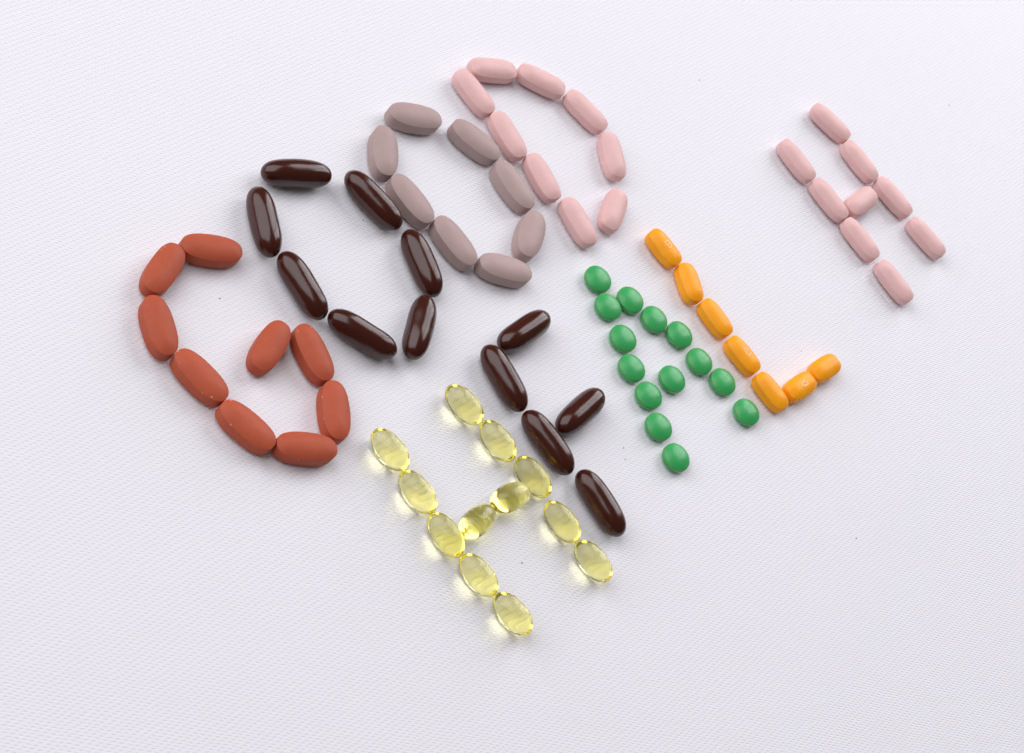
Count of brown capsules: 12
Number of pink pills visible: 18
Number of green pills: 14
